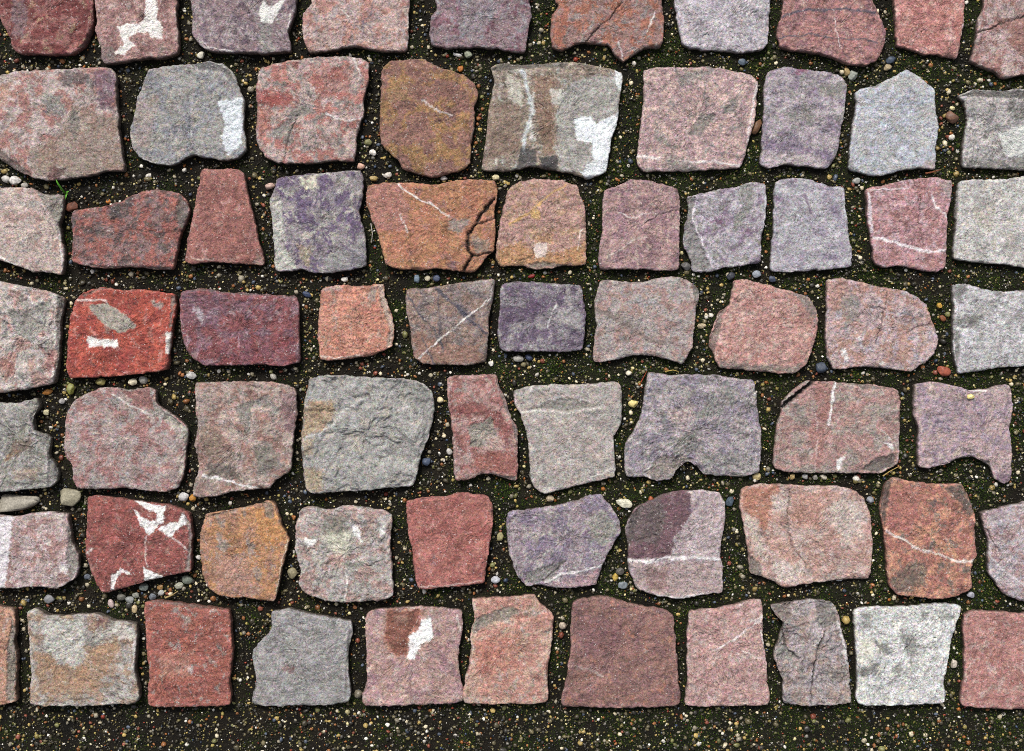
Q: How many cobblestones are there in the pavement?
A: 70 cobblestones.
